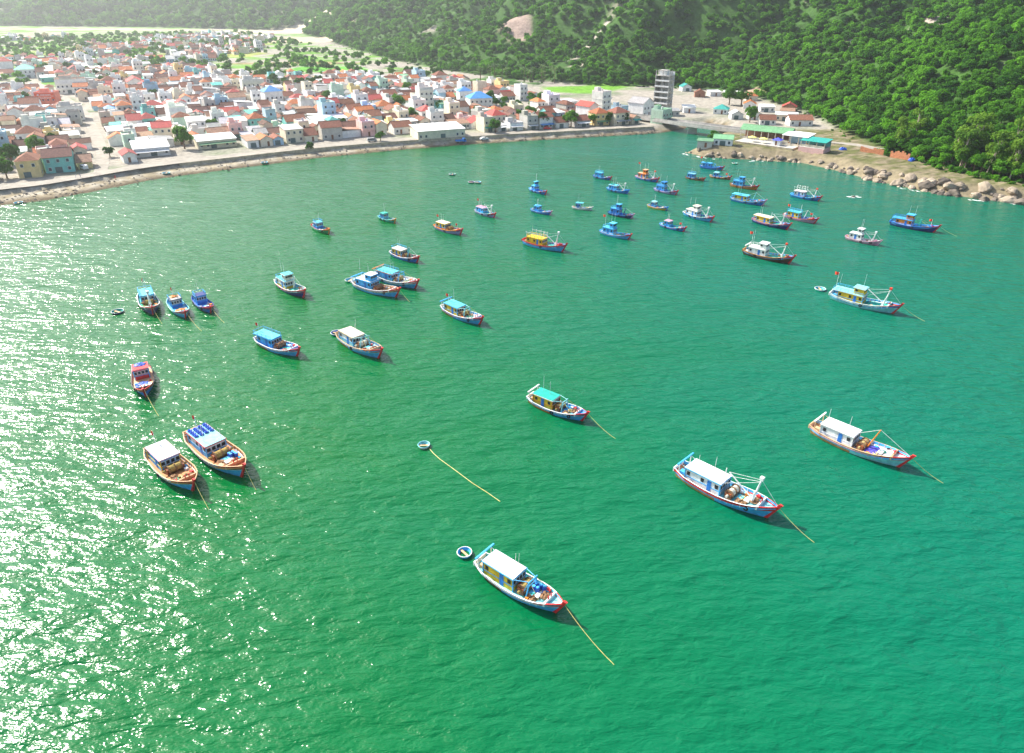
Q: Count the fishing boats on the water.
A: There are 46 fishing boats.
